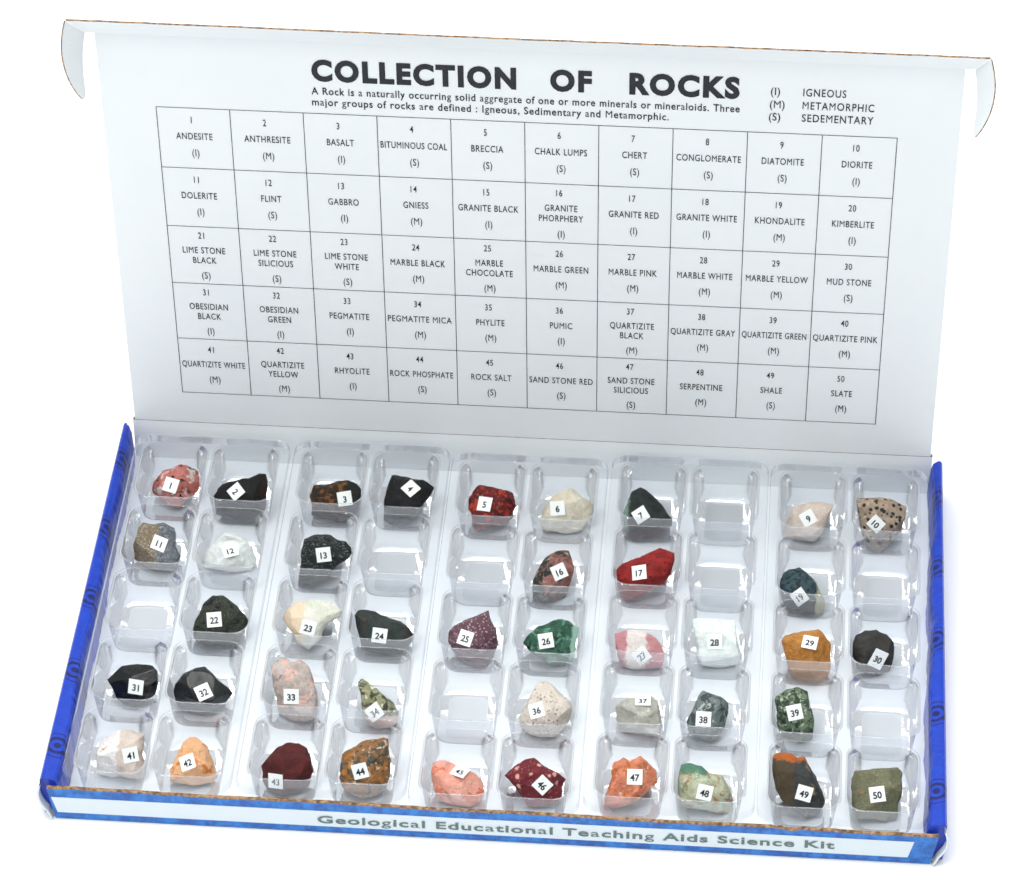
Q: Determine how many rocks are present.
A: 42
